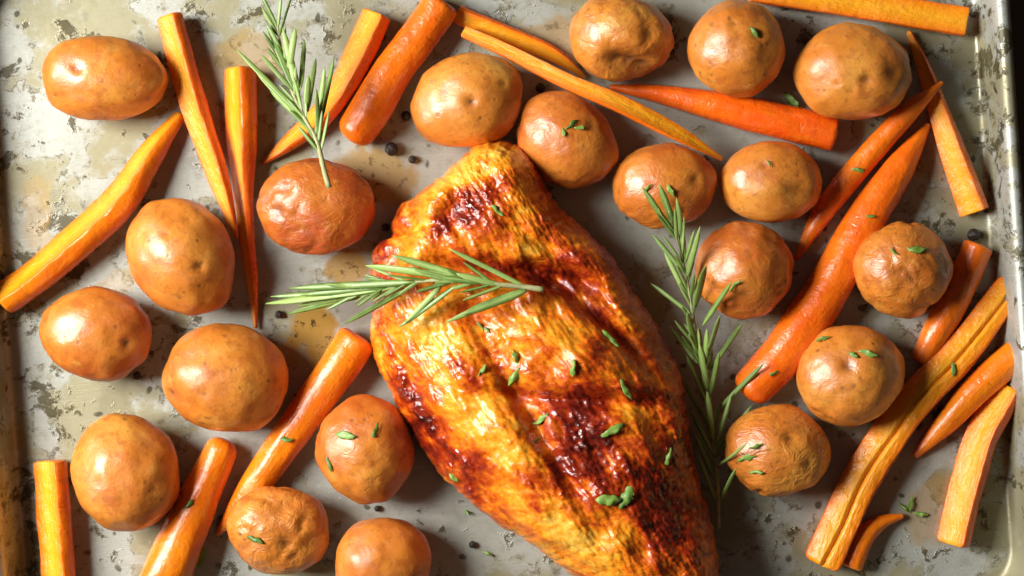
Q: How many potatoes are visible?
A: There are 20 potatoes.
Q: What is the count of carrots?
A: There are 20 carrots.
